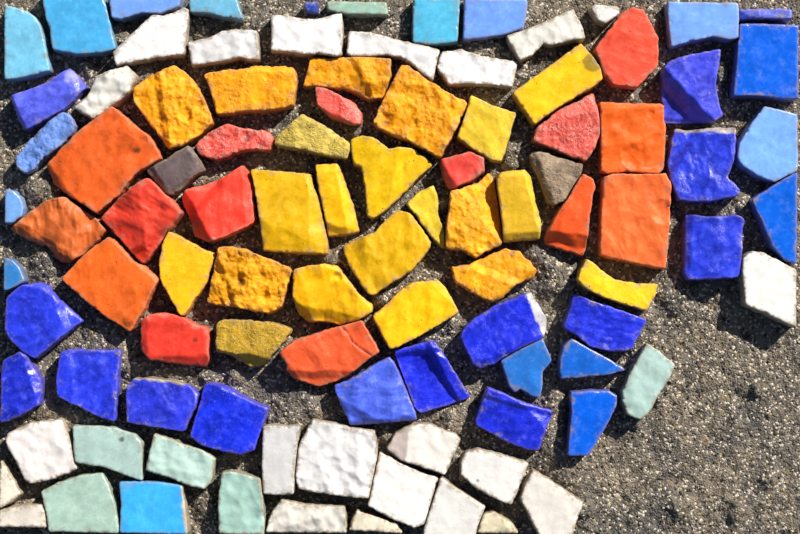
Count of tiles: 99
